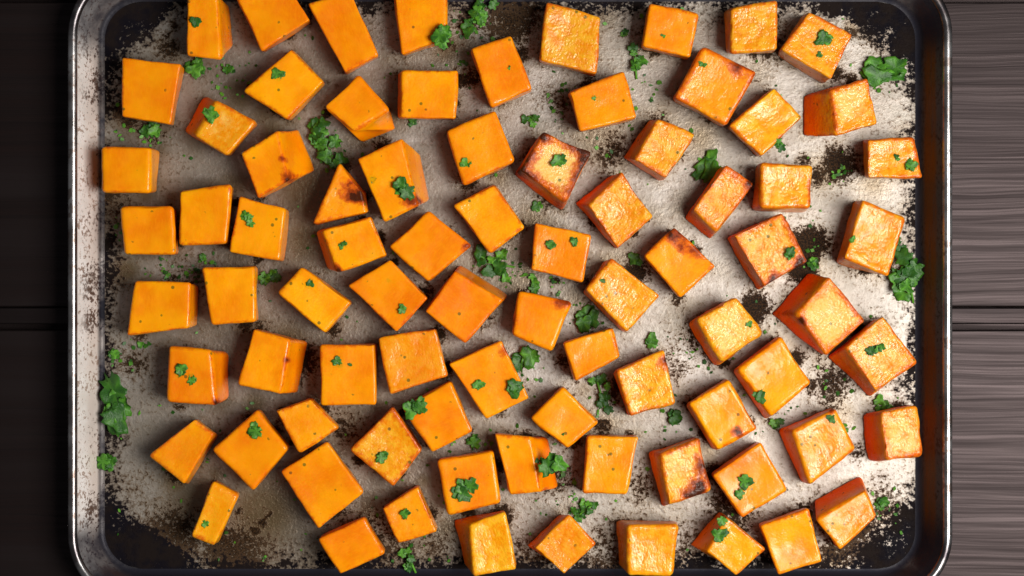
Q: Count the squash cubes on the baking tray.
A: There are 81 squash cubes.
